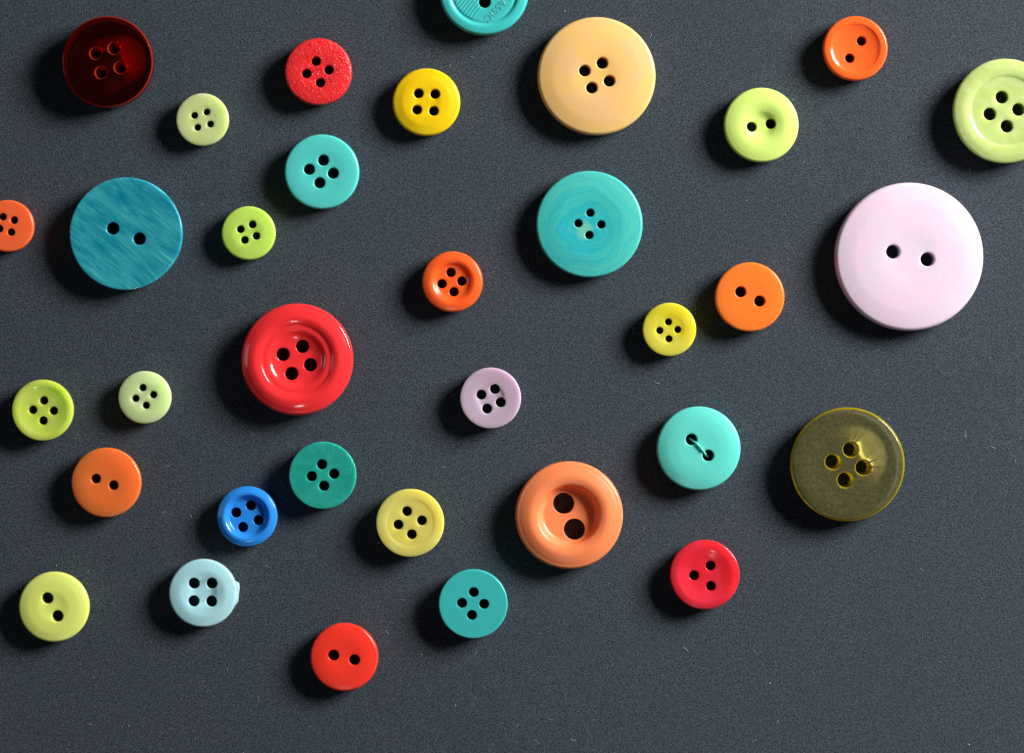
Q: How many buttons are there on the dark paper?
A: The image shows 34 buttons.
